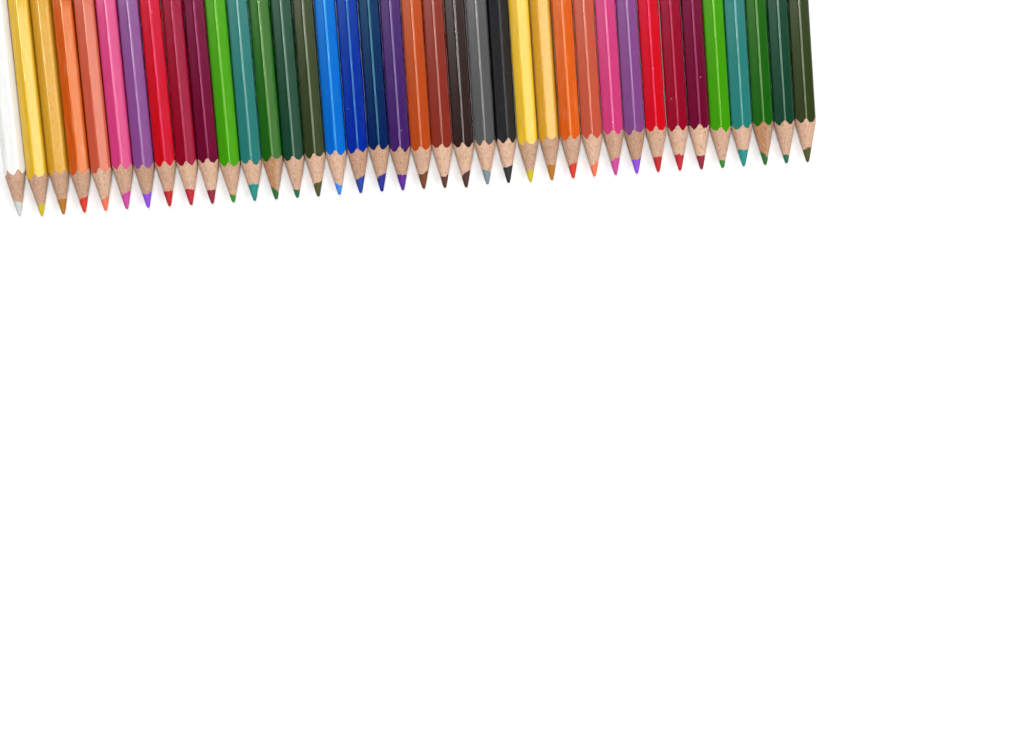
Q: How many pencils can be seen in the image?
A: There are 38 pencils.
